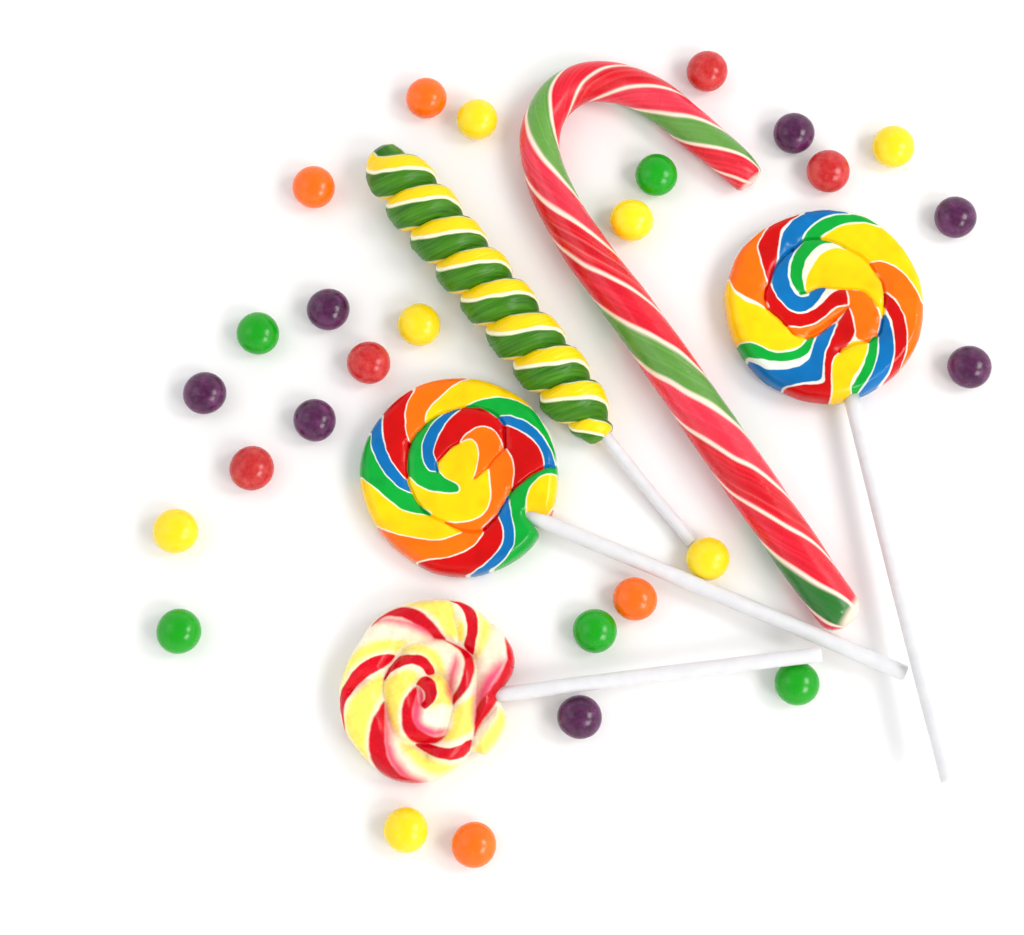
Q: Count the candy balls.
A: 27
